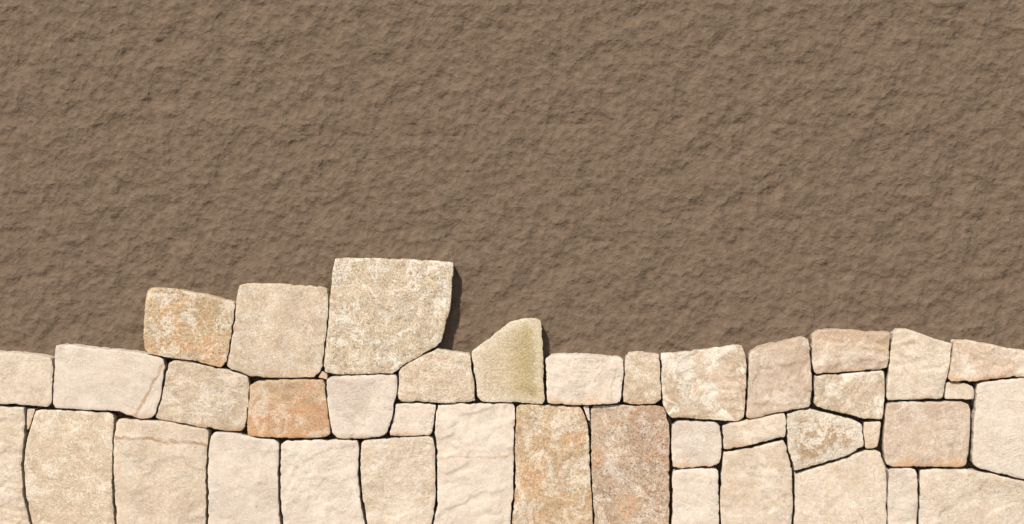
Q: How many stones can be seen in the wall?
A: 43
